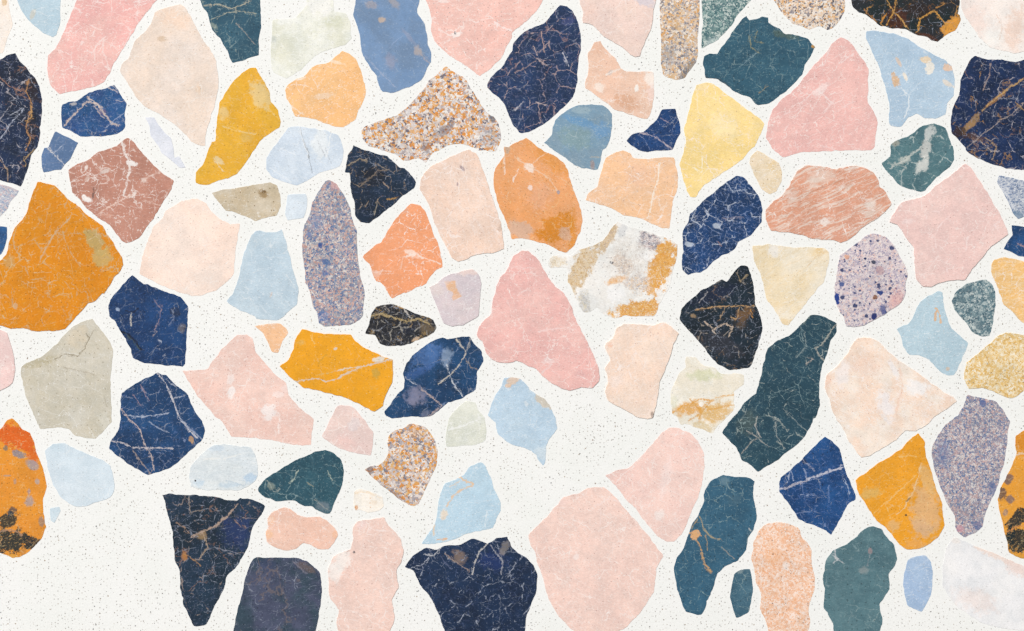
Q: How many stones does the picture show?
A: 103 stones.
